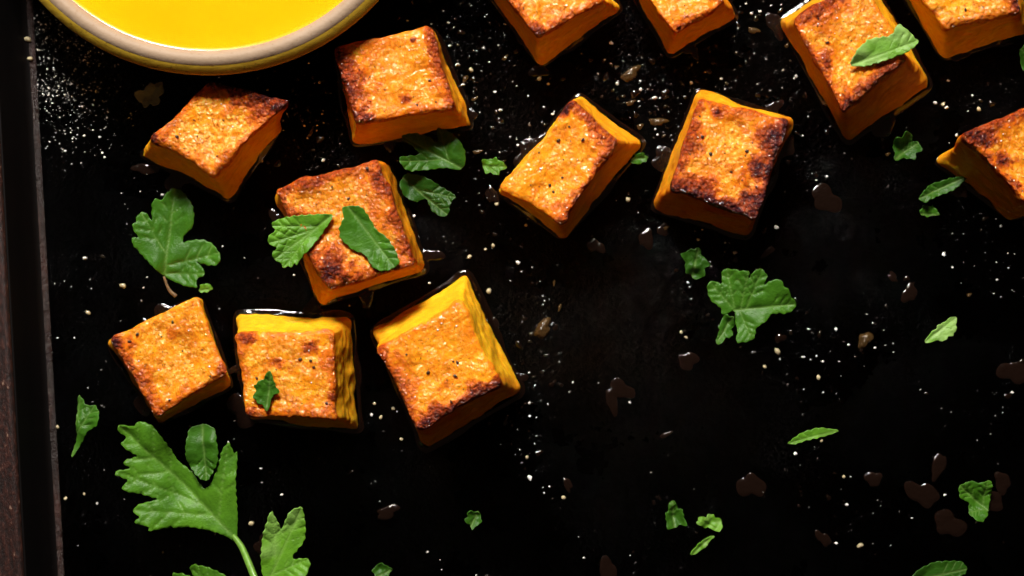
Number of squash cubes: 13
